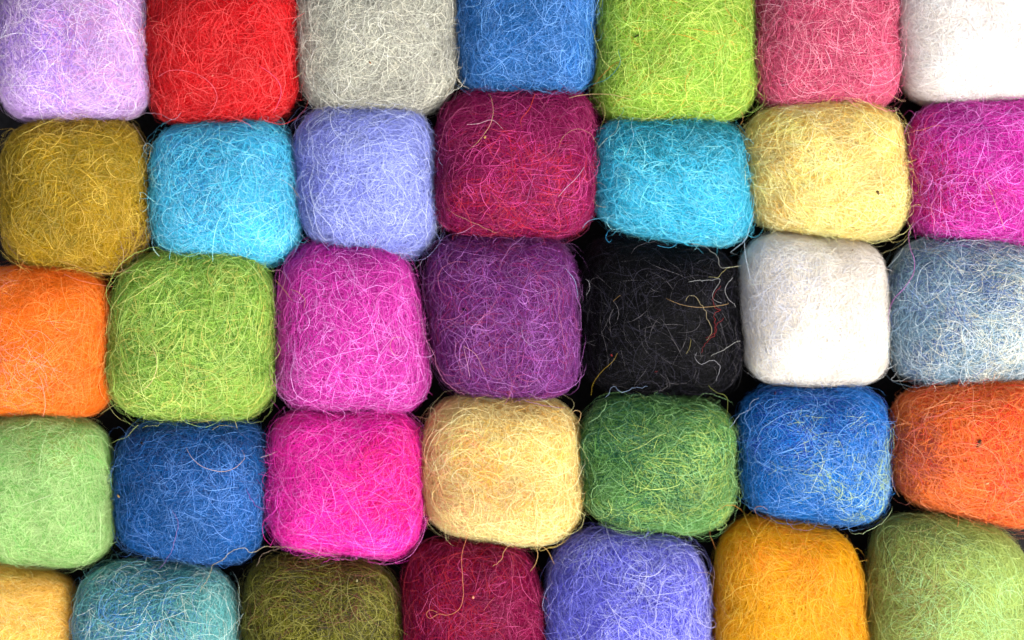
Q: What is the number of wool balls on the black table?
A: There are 35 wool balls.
